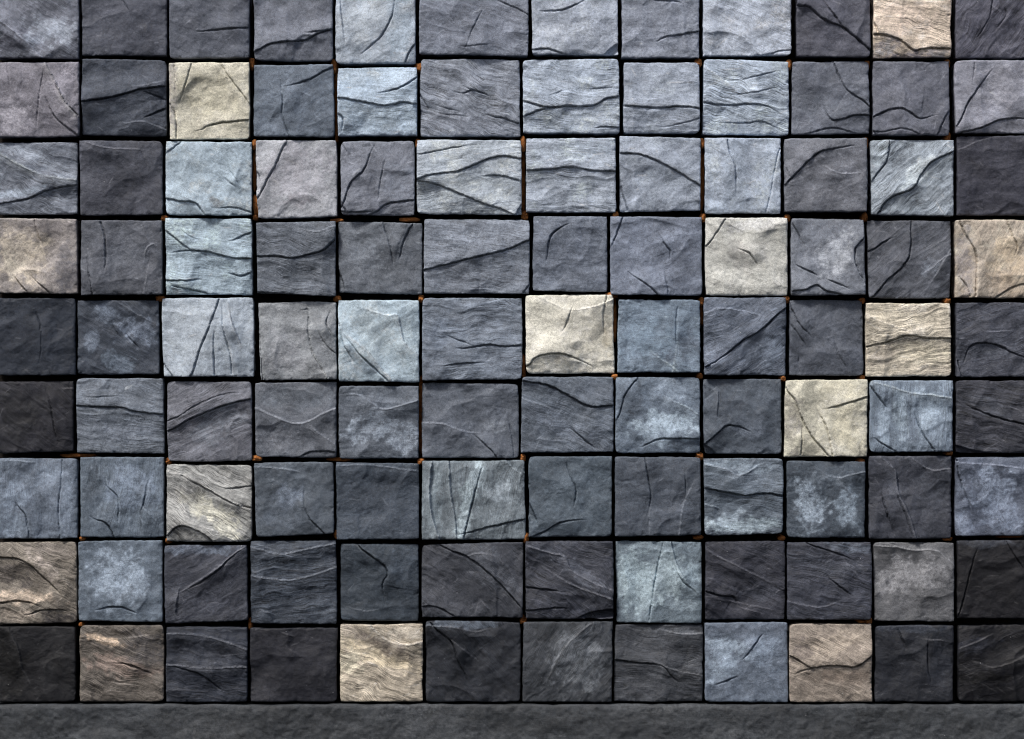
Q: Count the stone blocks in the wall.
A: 108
